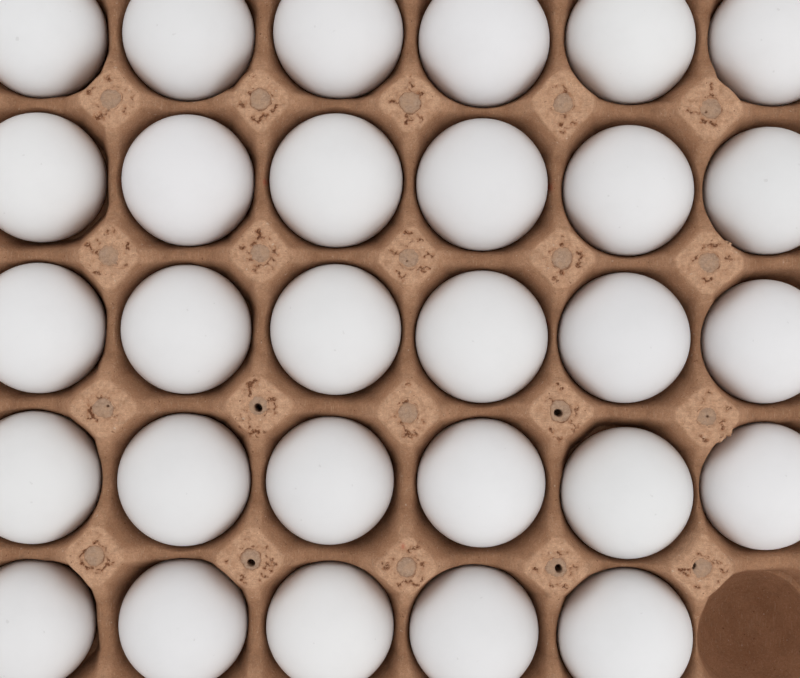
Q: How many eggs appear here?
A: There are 29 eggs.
